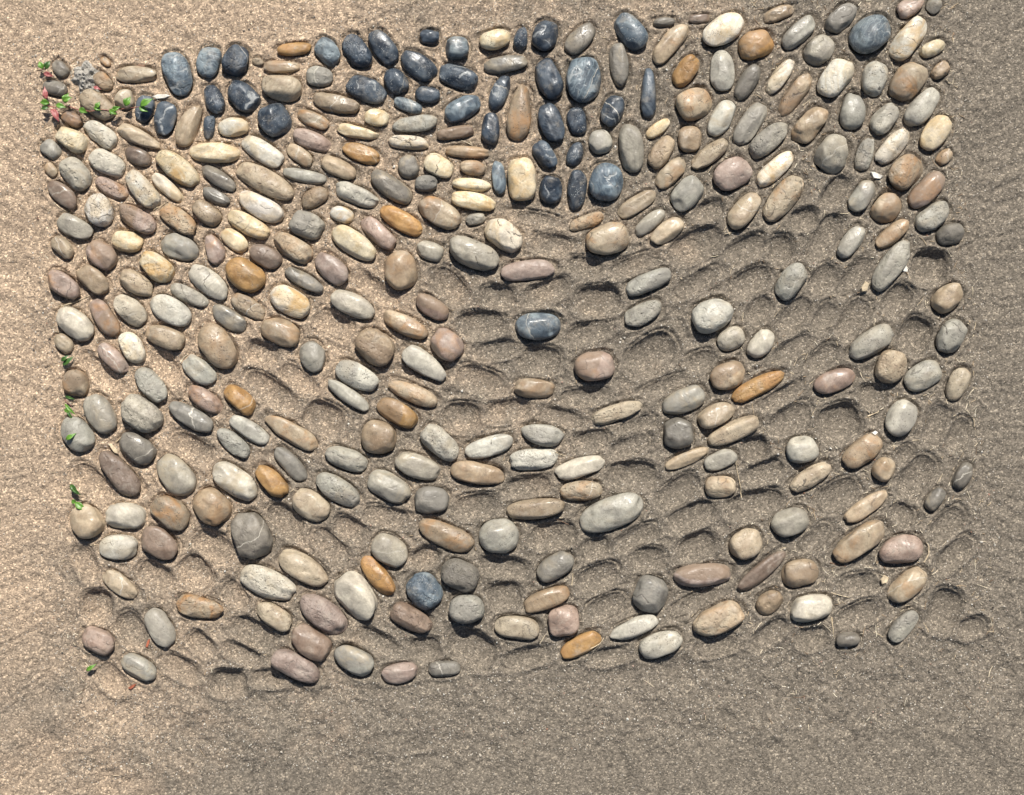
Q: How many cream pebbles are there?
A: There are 35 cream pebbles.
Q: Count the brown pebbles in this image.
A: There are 143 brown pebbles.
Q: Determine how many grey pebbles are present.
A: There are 121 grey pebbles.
